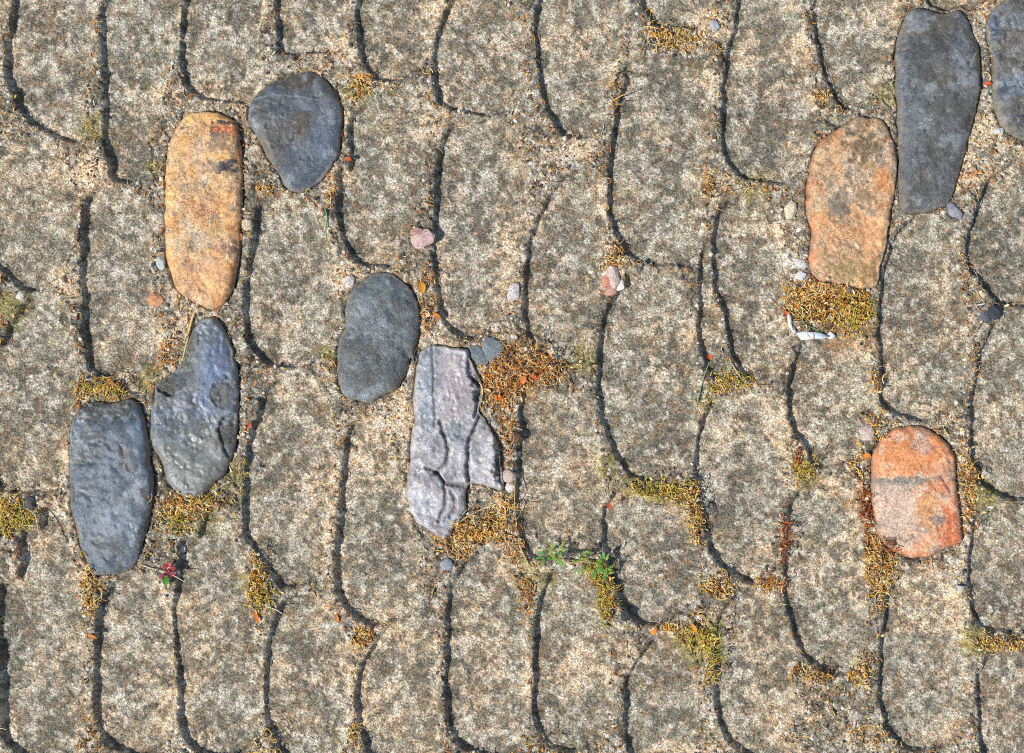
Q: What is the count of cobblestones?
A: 10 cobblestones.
